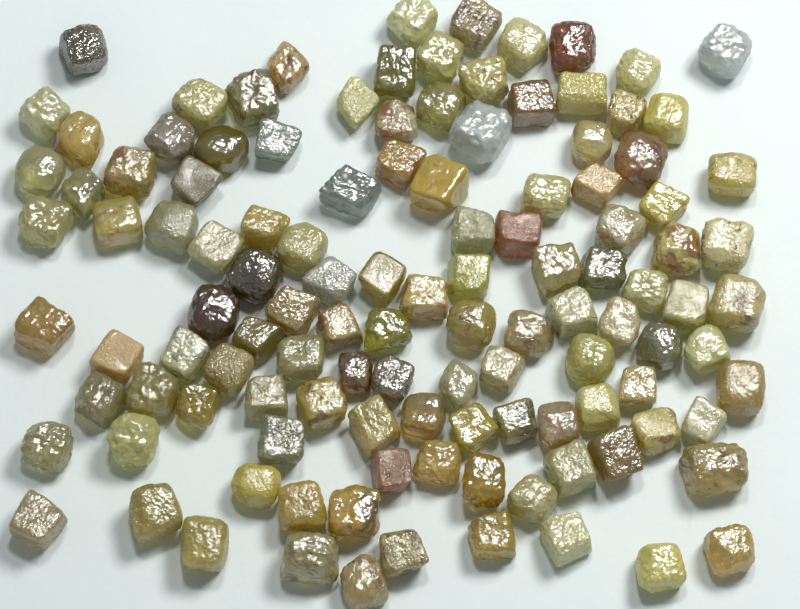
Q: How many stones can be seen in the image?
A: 119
